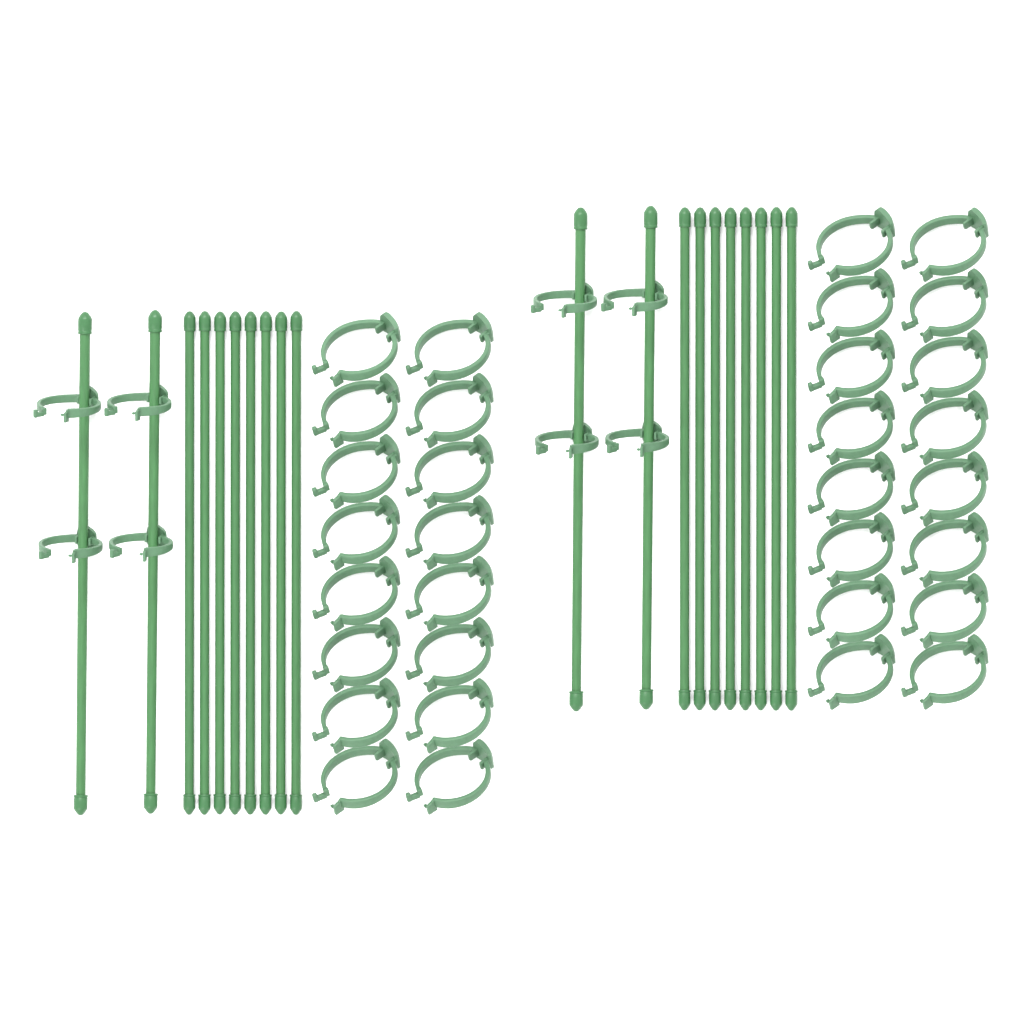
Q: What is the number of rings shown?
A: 40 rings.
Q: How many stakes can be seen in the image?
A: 20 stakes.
